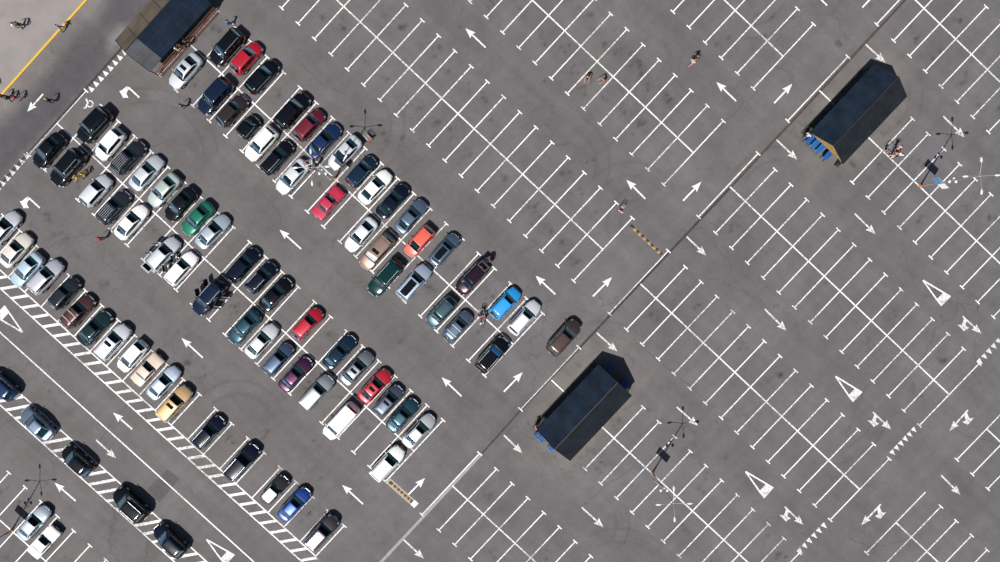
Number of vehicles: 89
